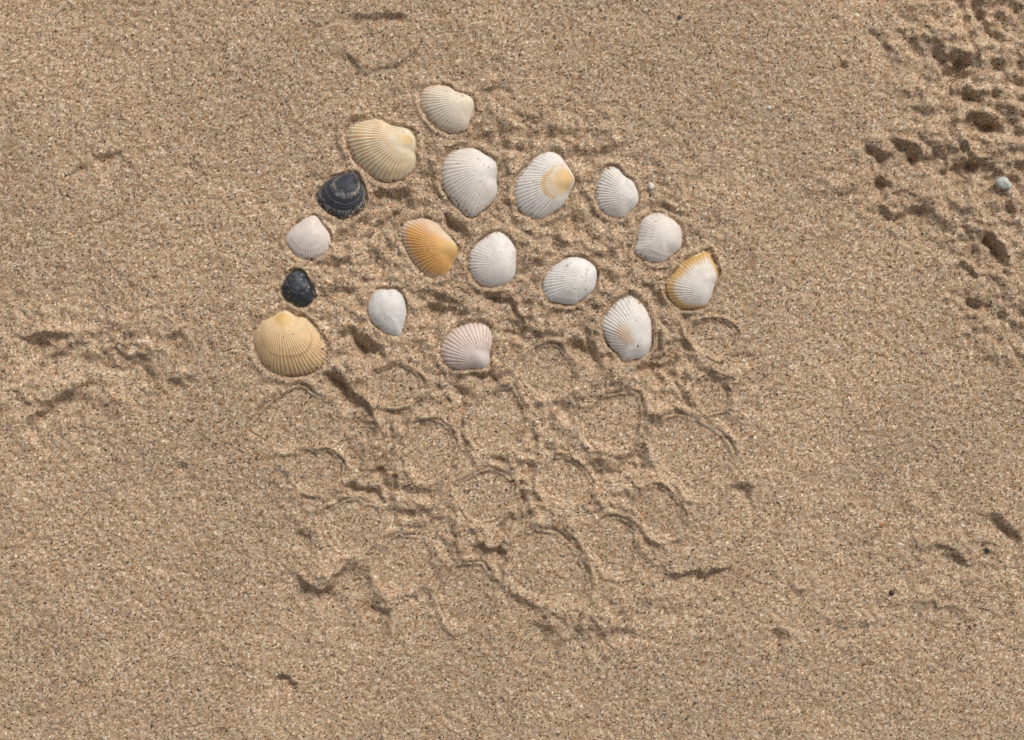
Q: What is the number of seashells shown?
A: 17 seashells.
